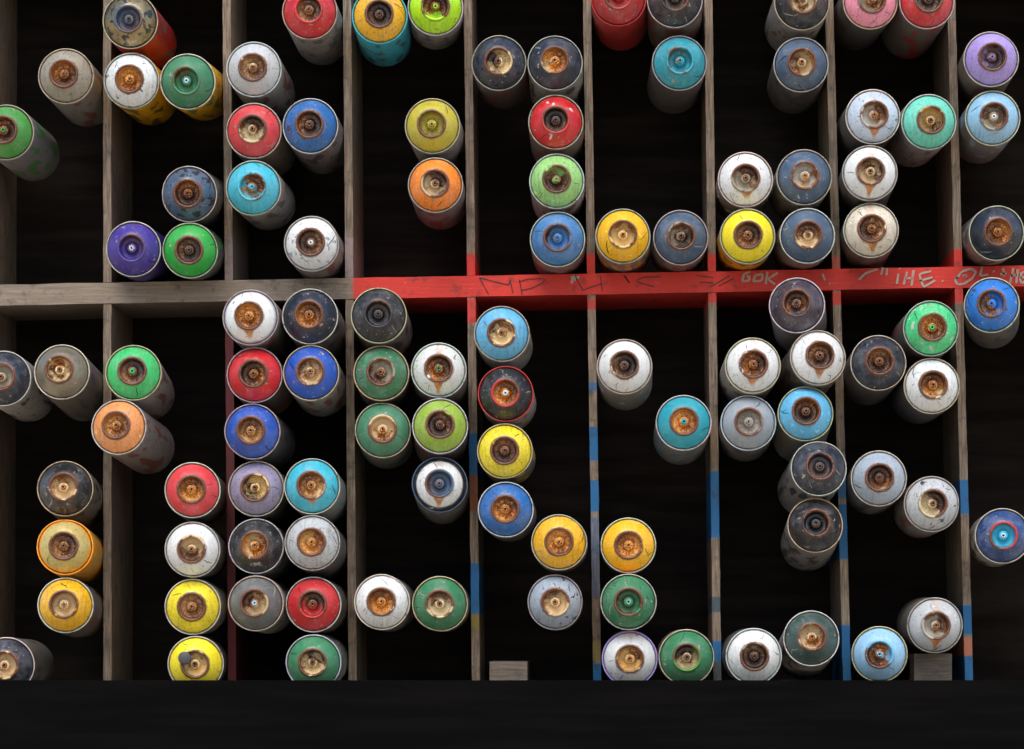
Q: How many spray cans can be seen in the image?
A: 105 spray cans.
